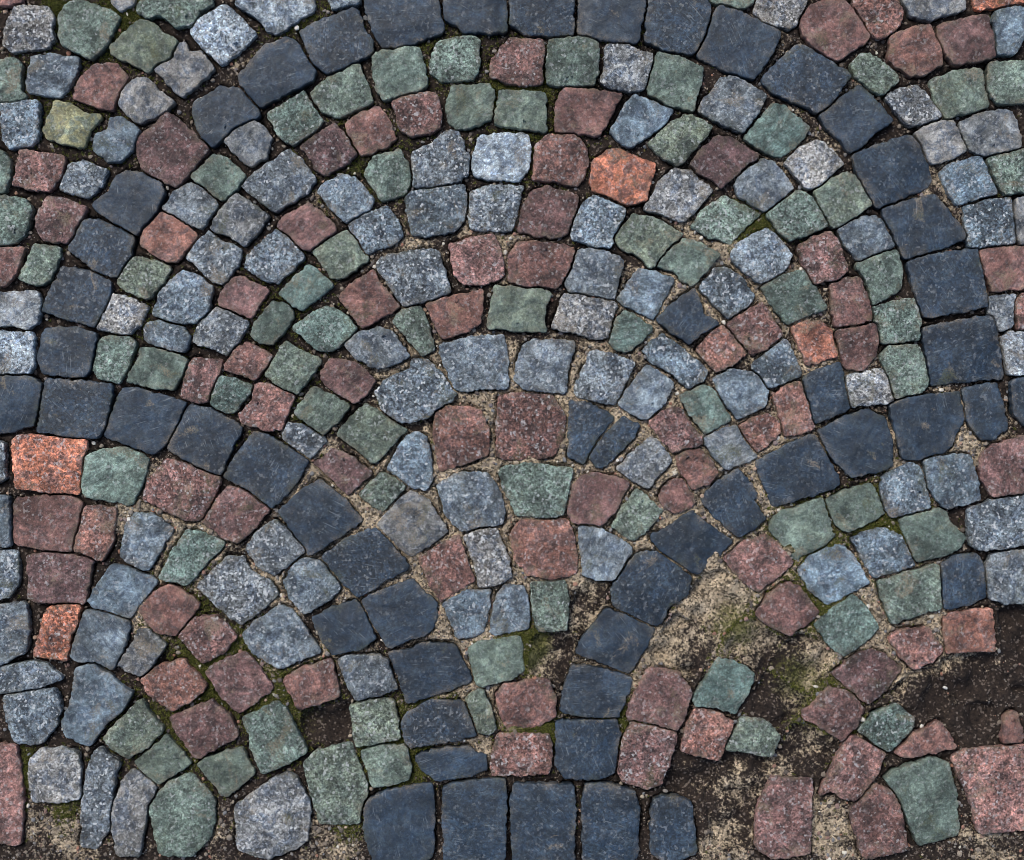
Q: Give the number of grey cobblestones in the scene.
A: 100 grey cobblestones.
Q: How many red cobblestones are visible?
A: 82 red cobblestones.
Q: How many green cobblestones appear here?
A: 74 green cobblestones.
